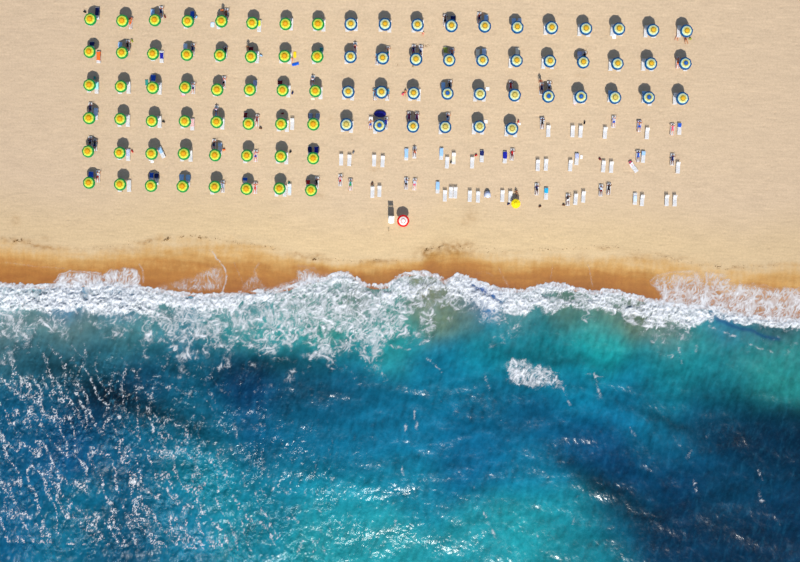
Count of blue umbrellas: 39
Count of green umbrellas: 48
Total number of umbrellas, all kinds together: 87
